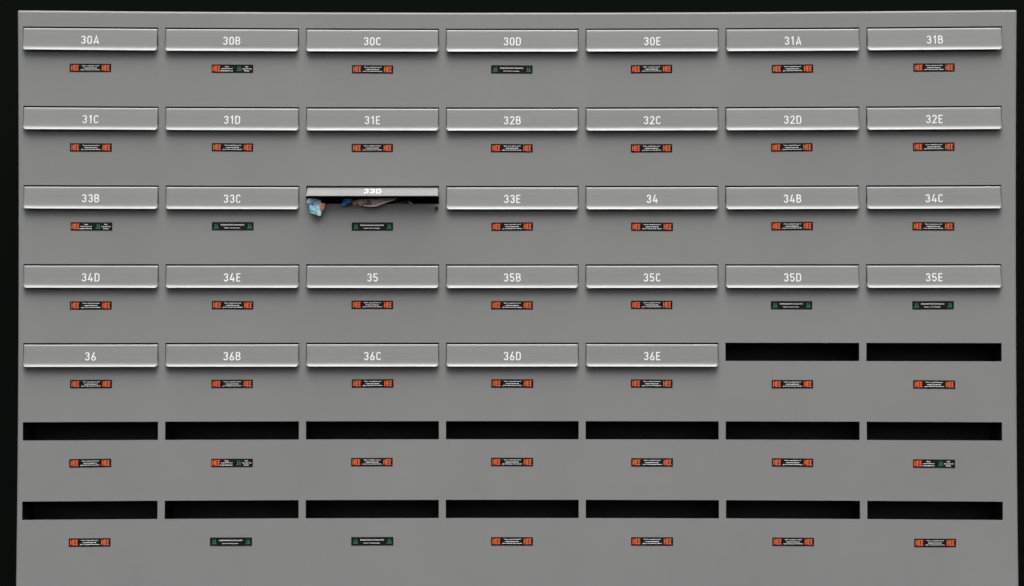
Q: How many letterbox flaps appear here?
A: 33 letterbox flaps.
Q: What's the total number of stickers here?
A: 49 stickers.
